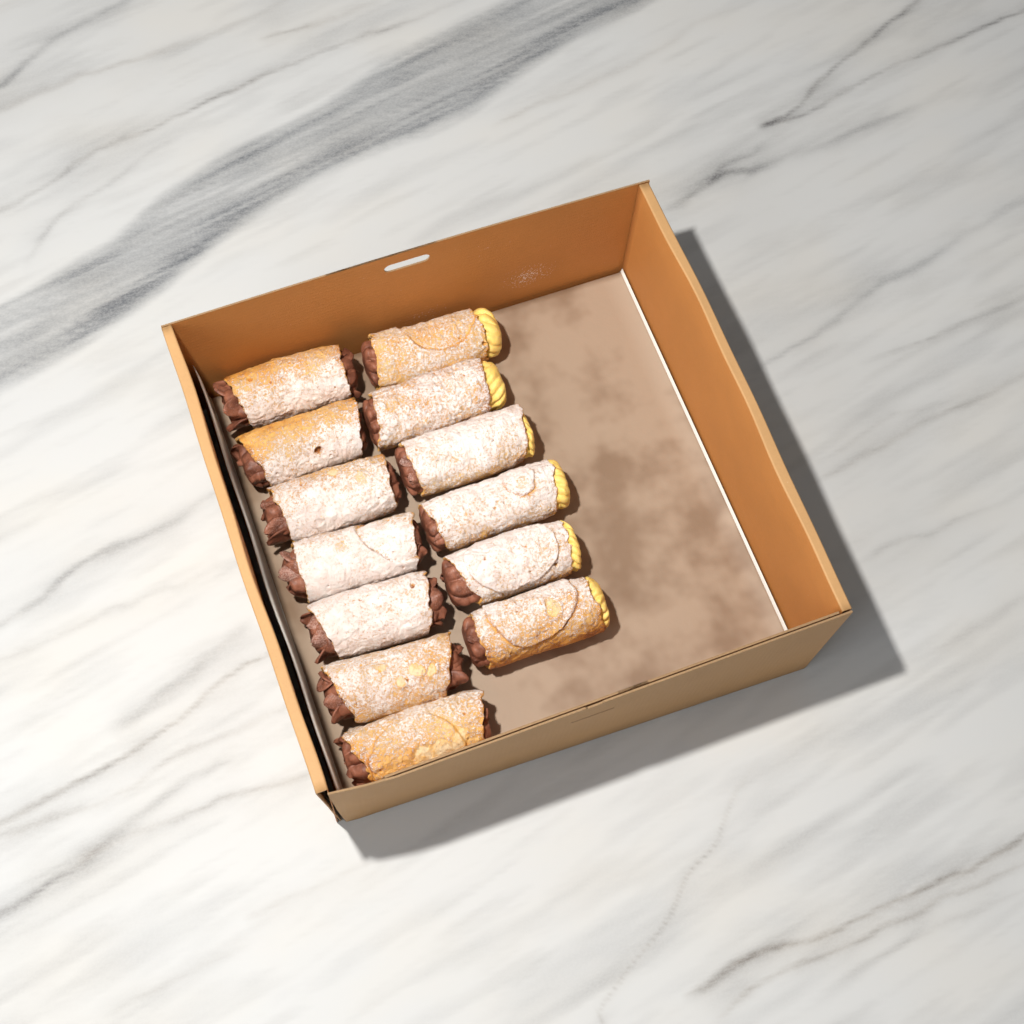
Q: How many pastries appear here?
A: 13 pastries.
